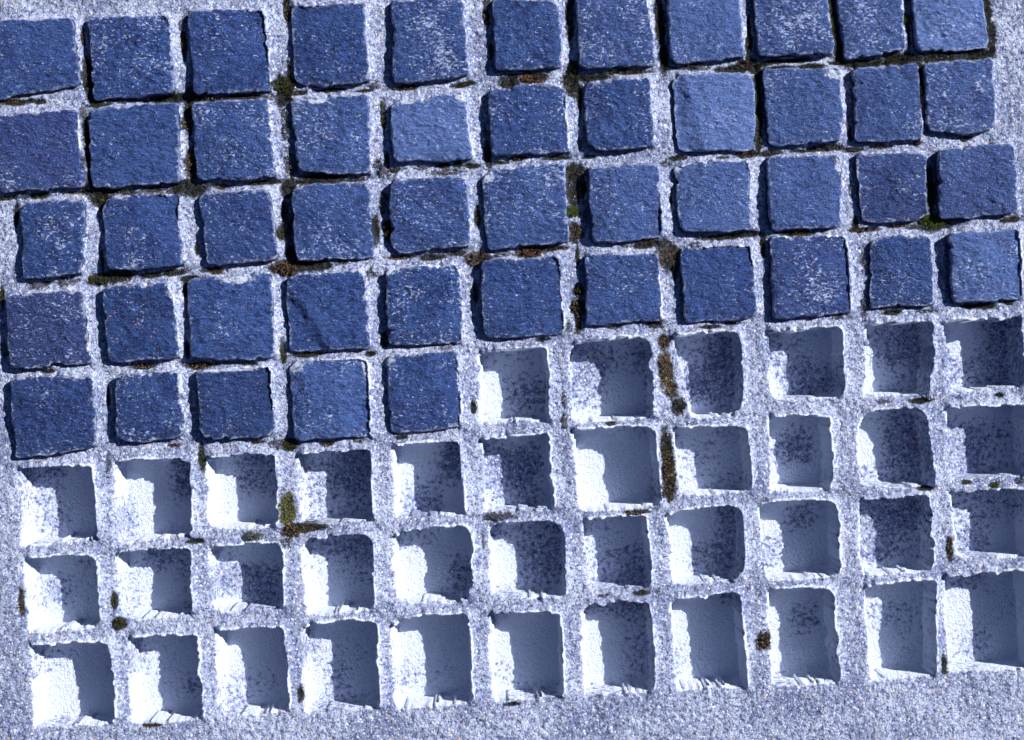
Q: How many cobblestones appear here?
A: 49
